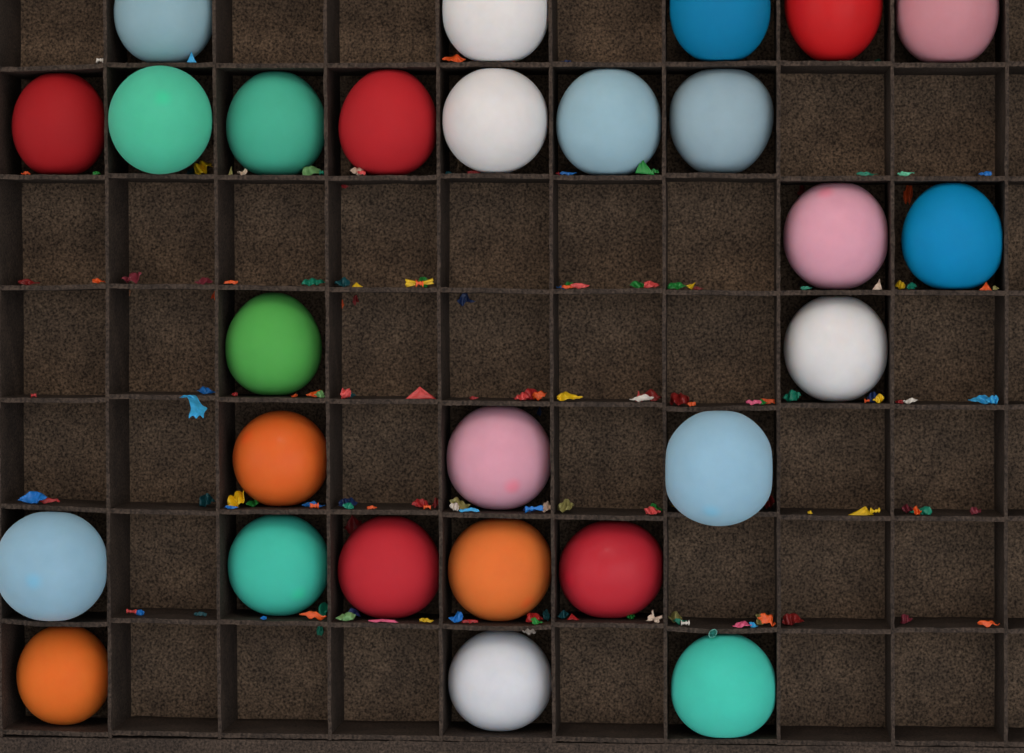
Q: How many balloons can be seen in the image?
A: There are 27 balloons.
